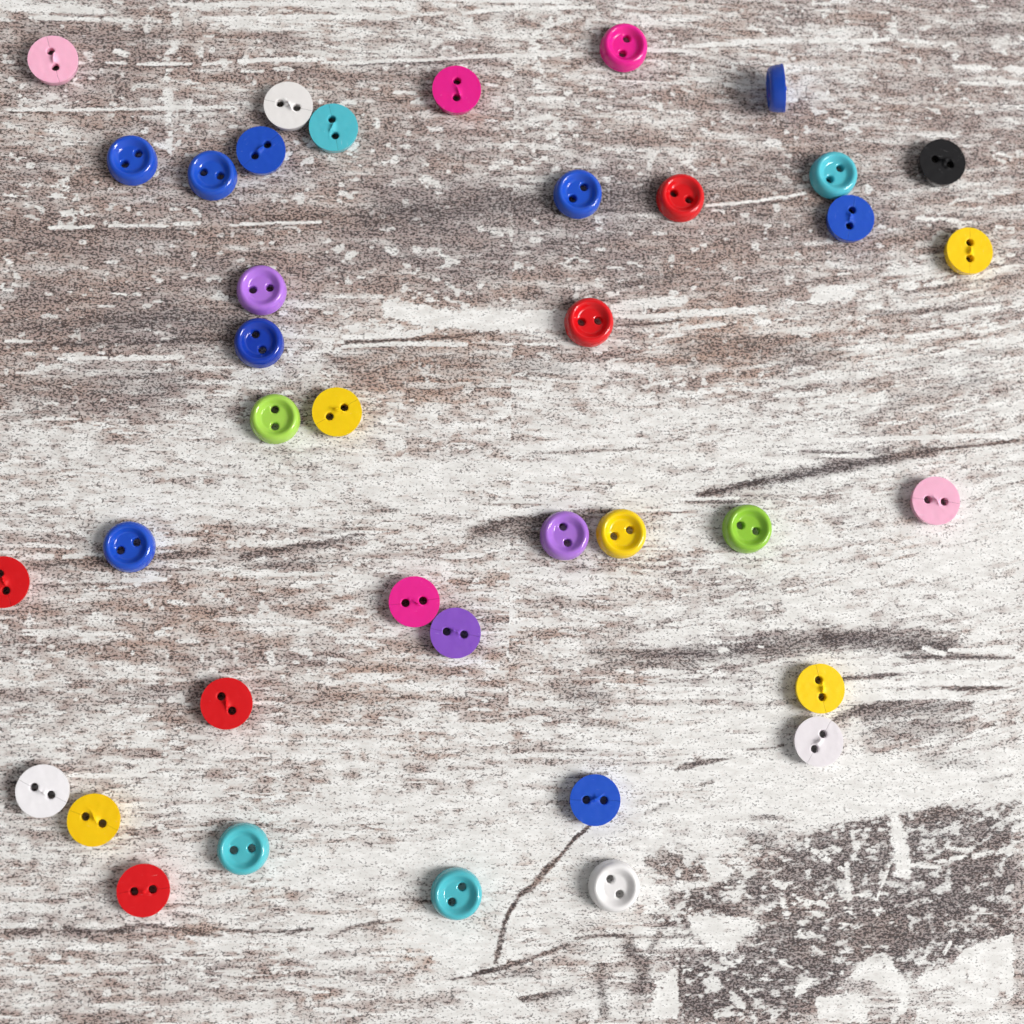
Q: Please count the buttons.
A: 38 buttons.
